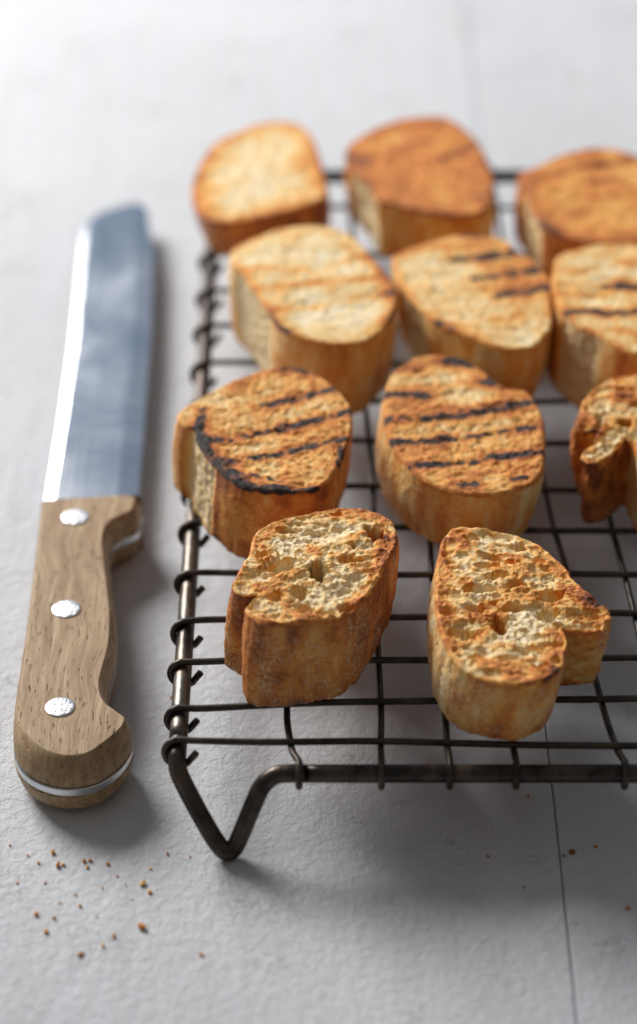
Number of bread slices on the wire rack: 11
